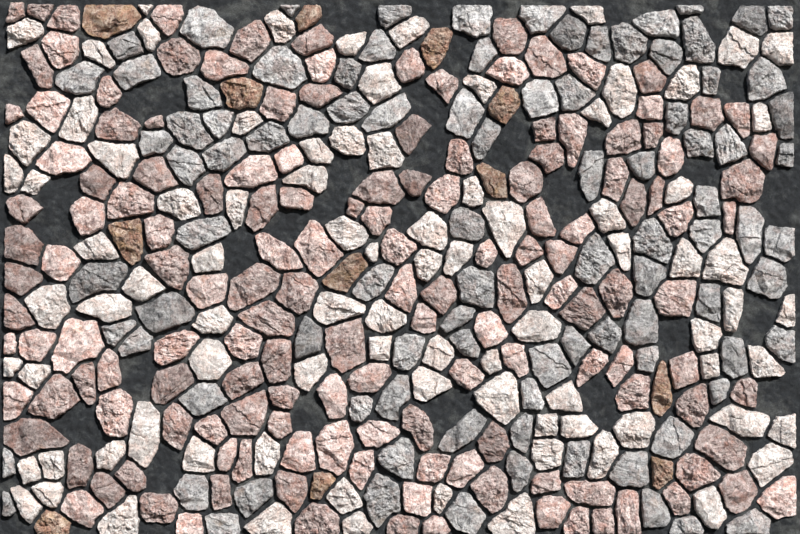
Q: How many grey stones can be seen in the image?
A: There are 94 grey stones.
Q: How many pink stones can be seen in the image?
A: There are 151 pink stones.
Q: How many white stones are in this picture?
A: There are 88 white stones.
